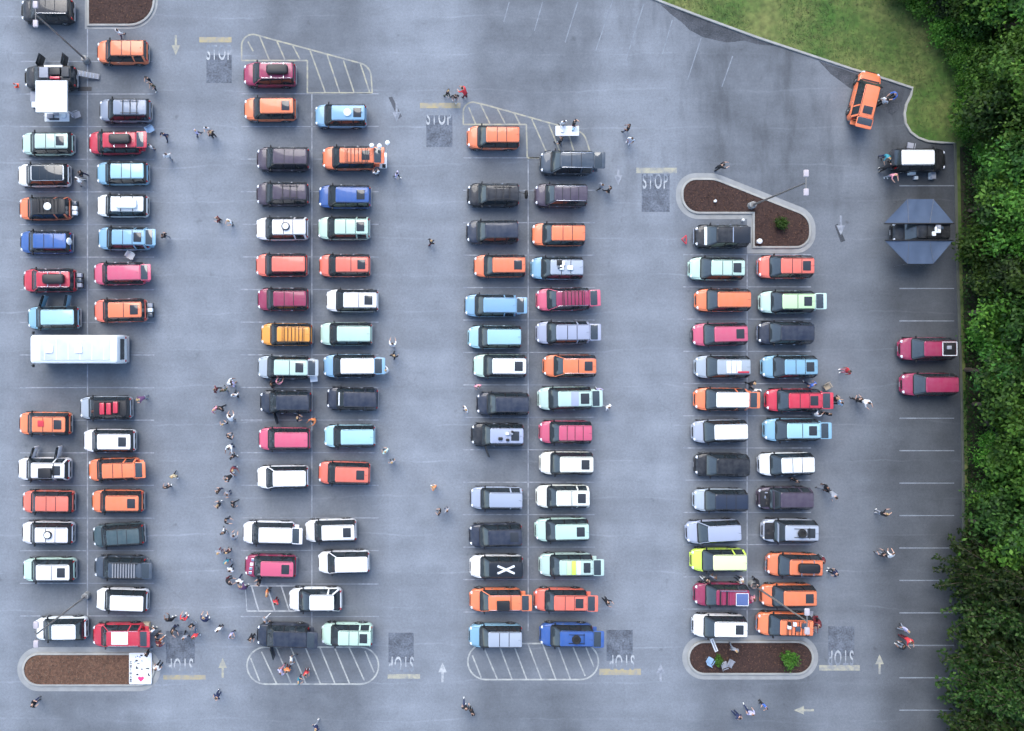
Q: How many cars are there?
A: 119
